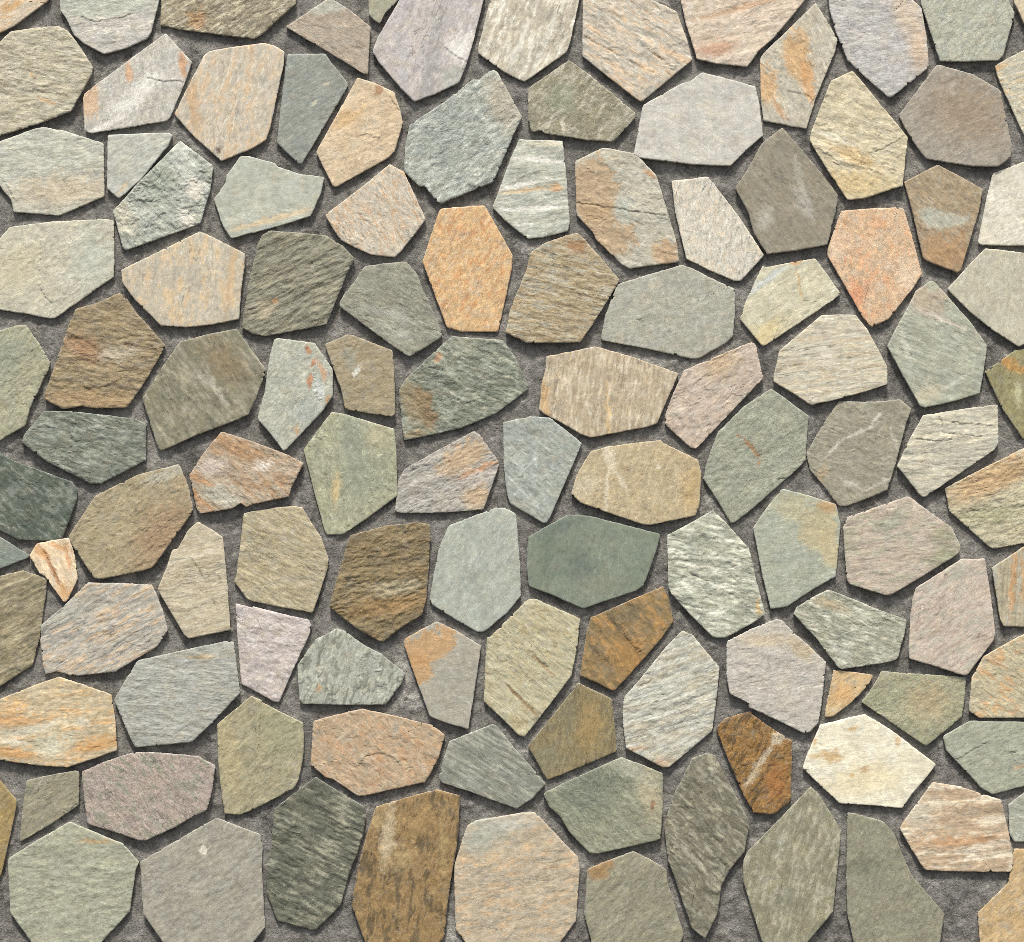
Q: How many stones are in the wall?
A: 118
